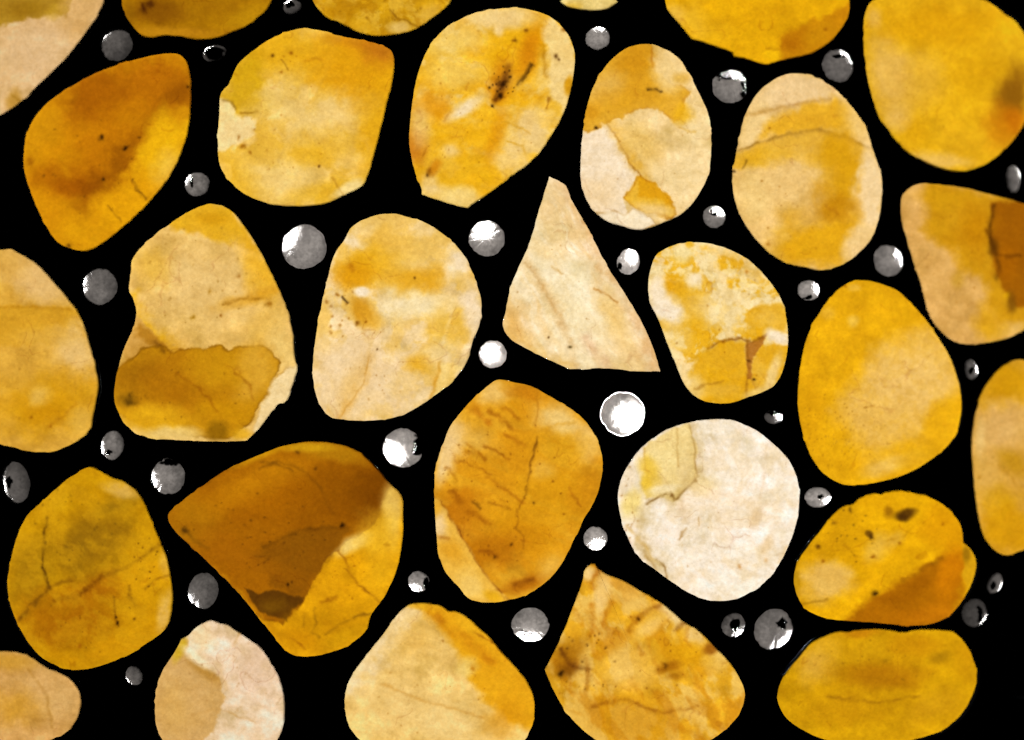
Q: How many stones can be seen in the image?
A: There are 29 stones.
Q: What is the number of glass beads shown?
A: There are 33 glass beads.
